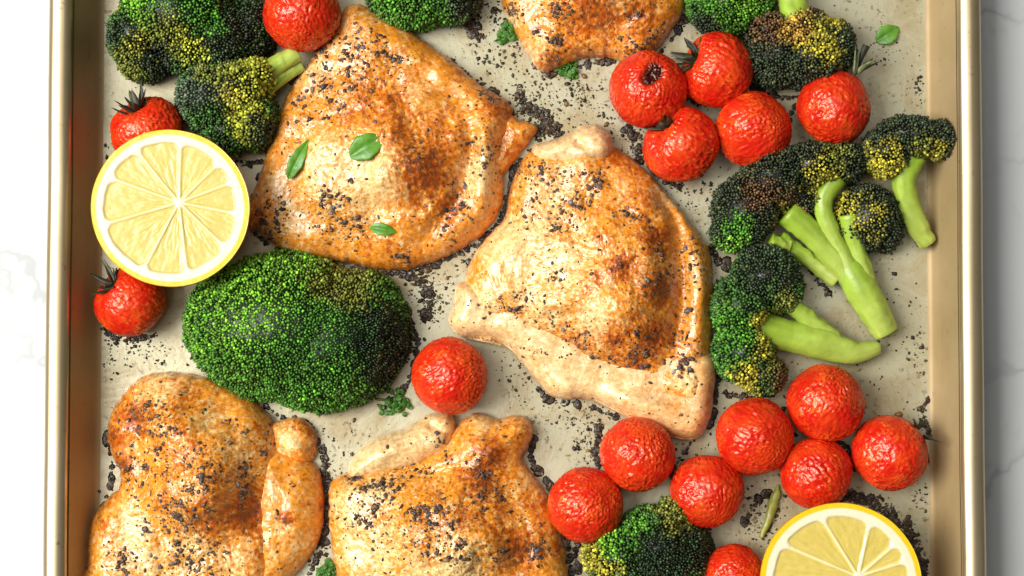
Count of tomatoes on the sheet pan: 17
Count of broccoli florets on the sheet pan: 10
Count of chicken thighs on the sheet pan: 5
